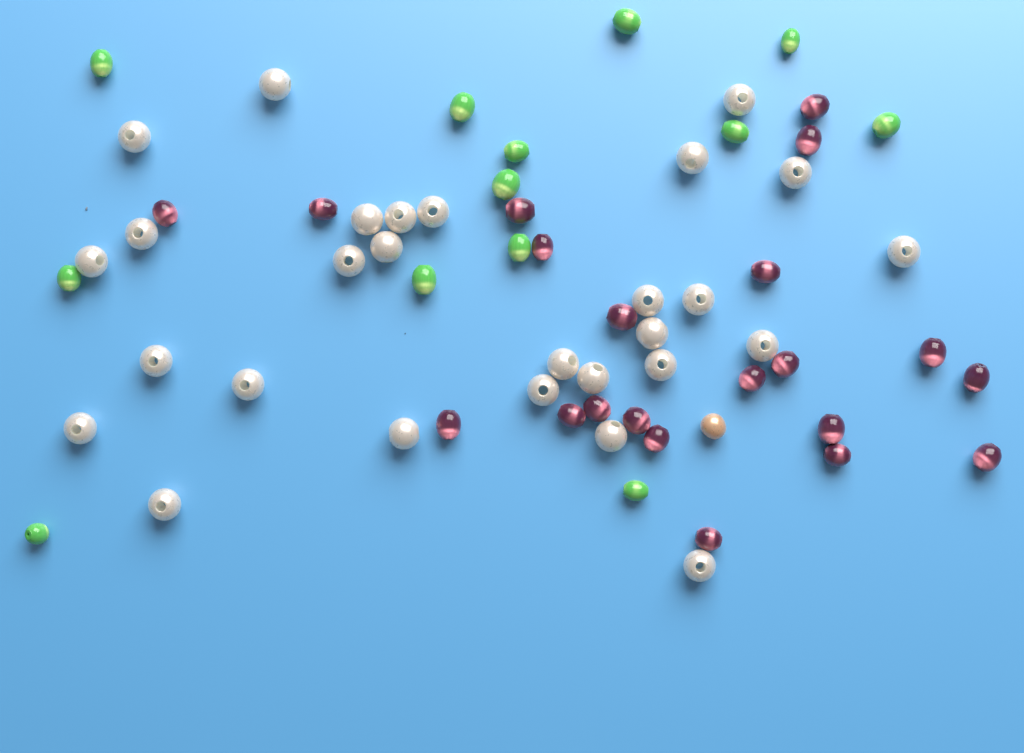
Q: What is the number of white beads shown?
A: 28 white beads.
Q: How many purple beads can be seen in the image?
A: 21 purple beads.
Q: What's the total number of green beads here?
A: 13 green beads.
